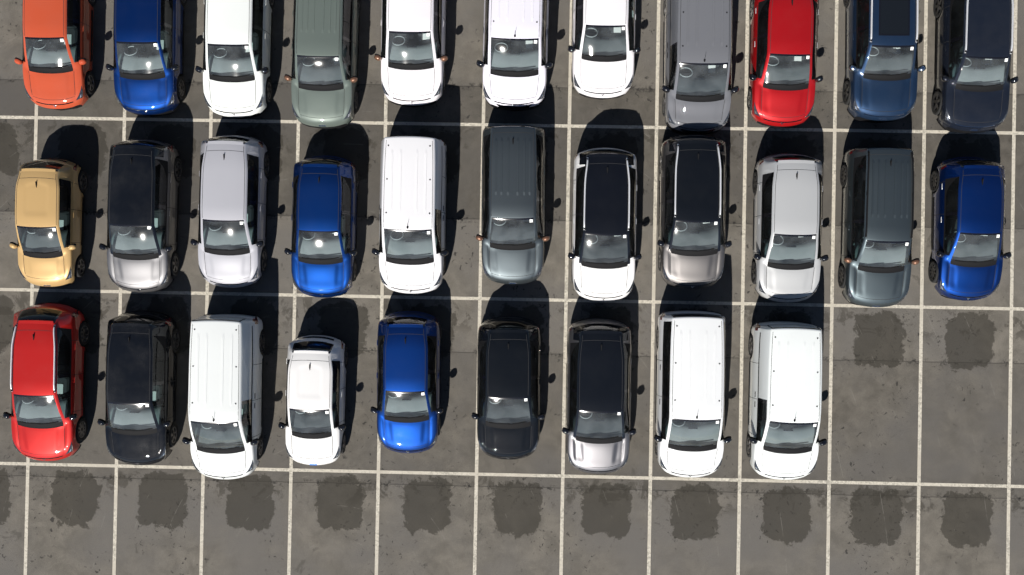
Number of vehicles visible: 31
